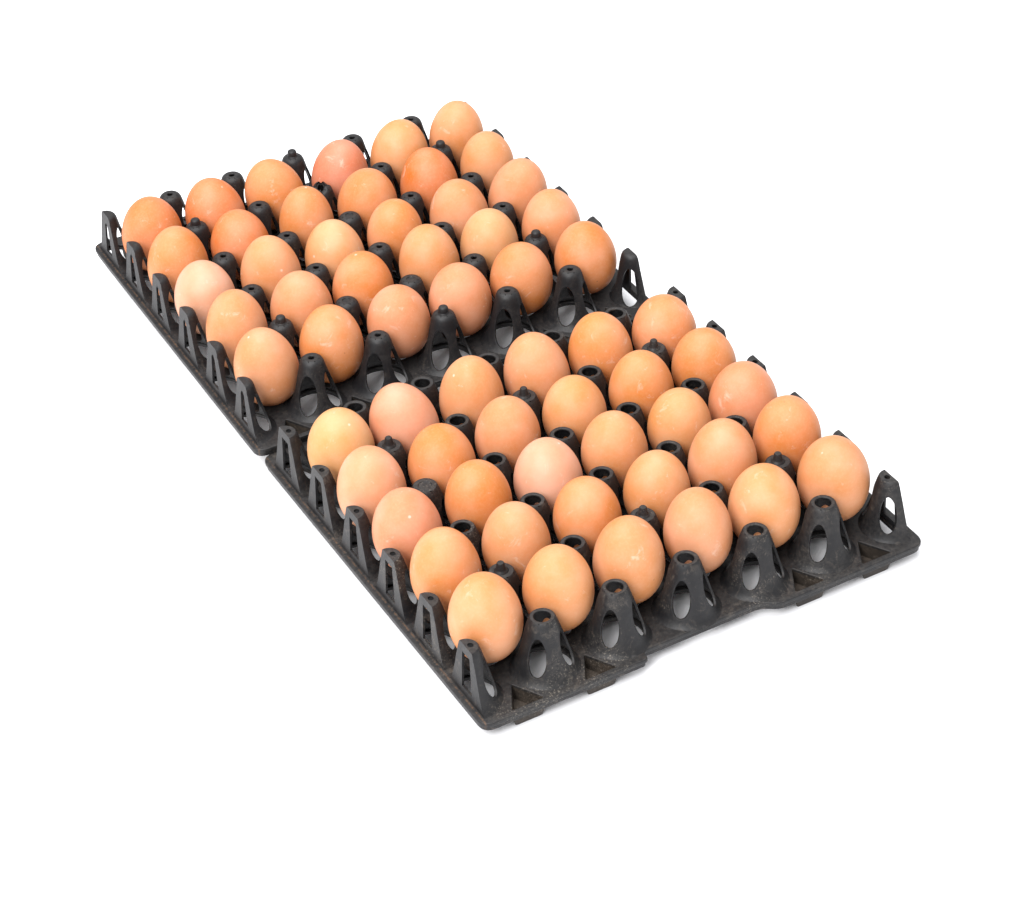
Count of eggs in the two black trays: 60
